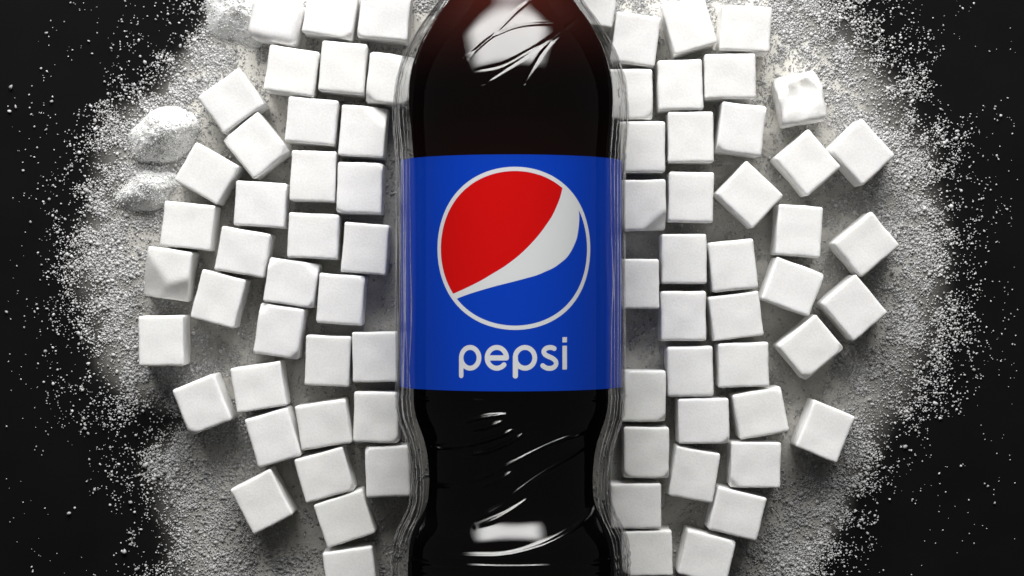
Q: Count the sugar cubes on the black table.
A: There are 75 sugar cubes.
